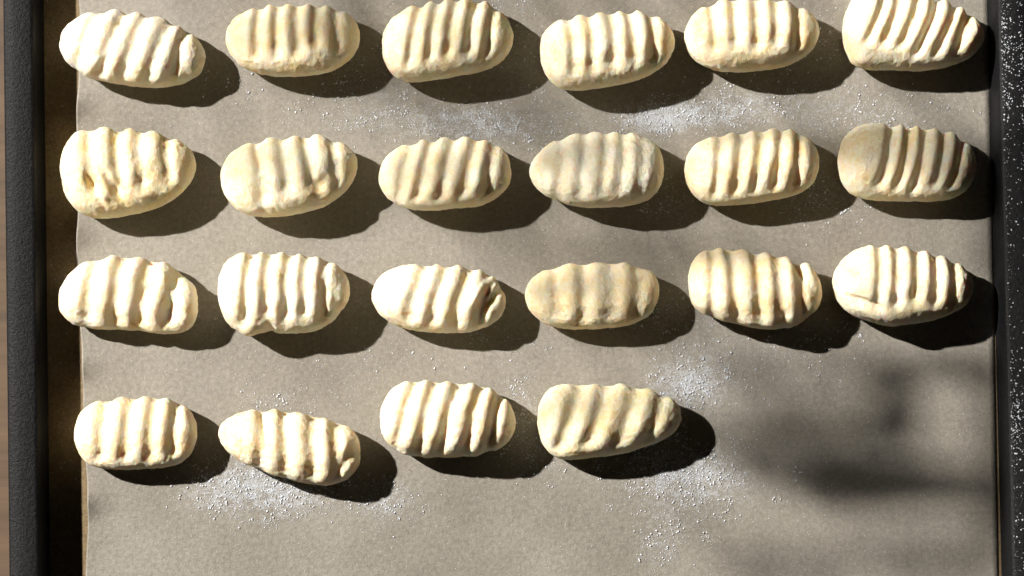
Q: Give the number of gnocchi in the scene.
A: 22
